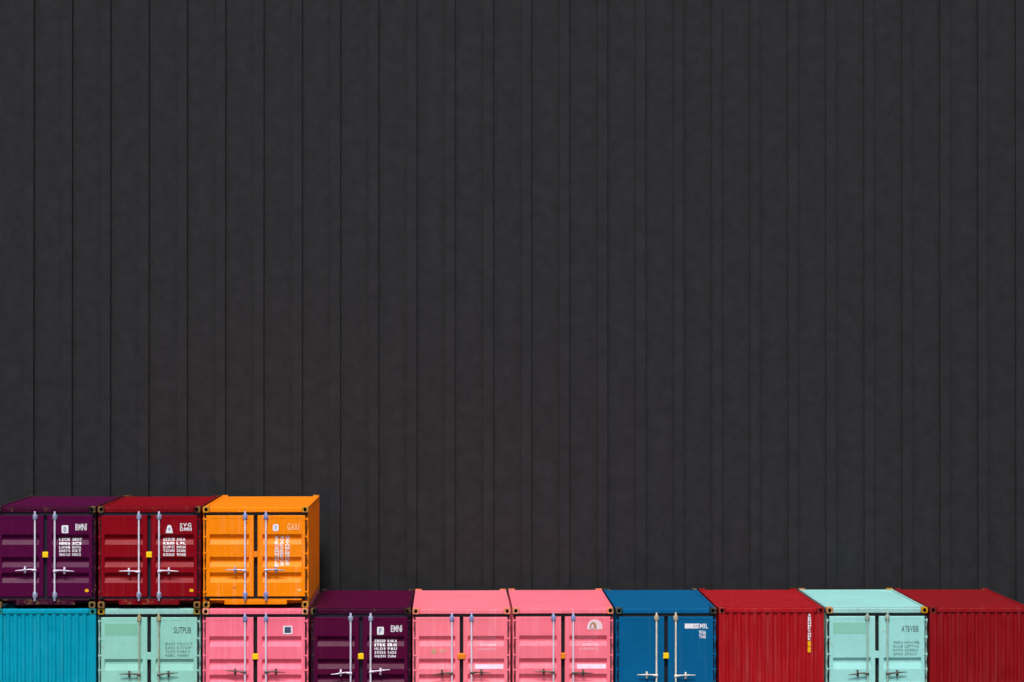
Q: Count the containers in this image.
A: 13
